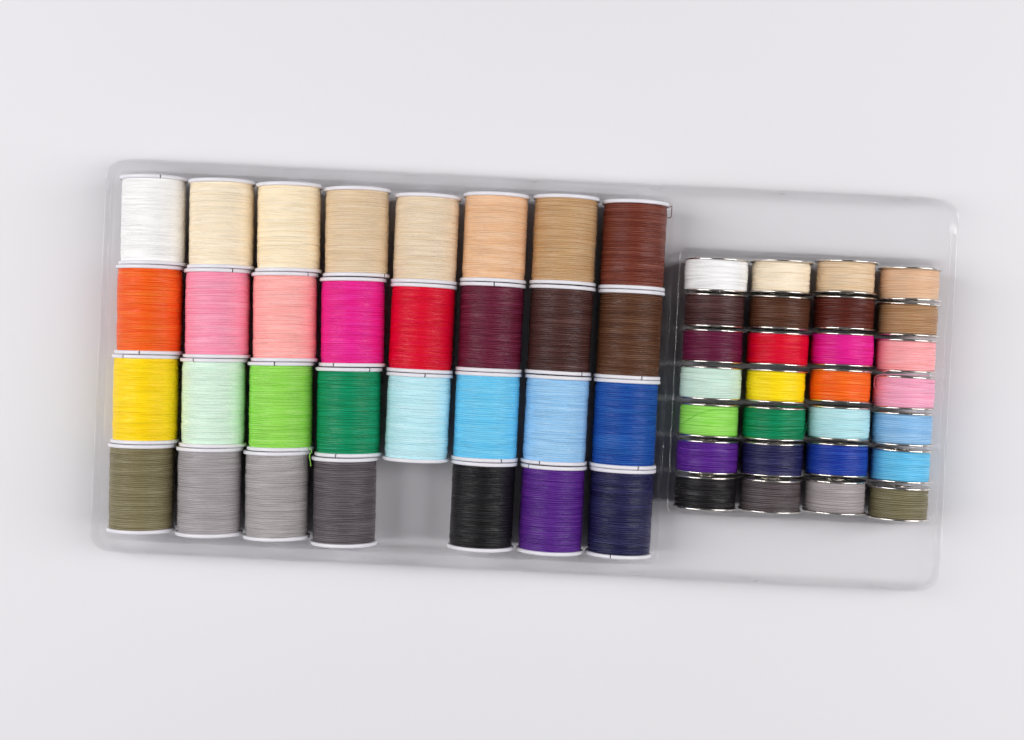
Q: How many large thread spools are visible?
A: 31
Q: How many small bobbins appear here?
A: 28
